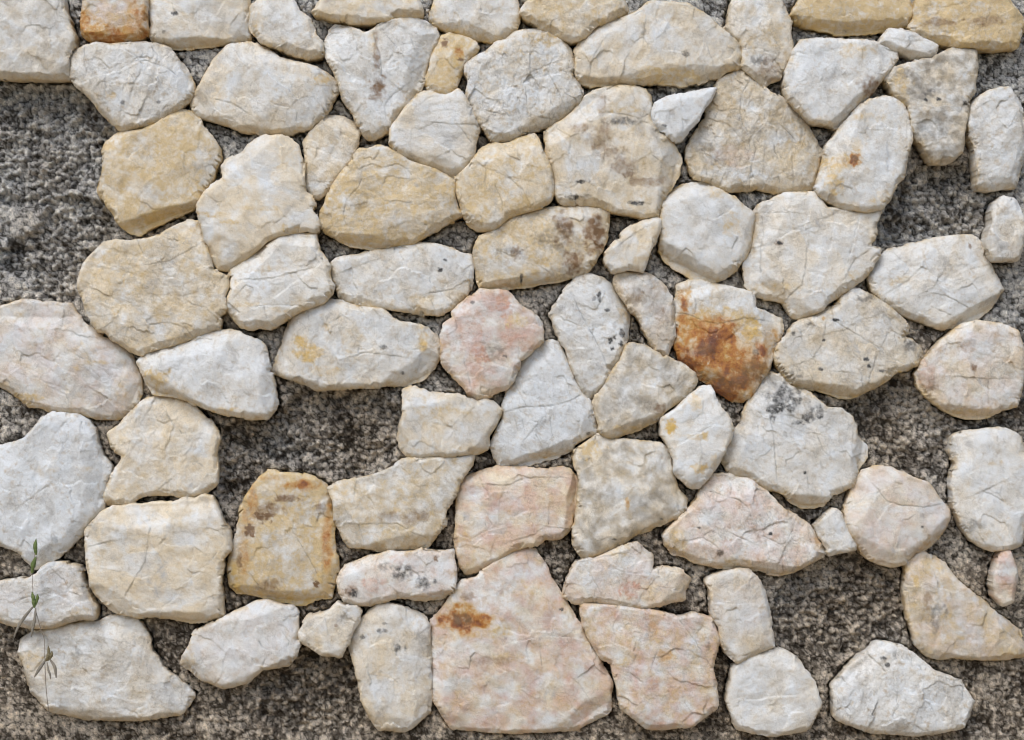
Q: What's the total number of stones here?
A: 78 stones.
